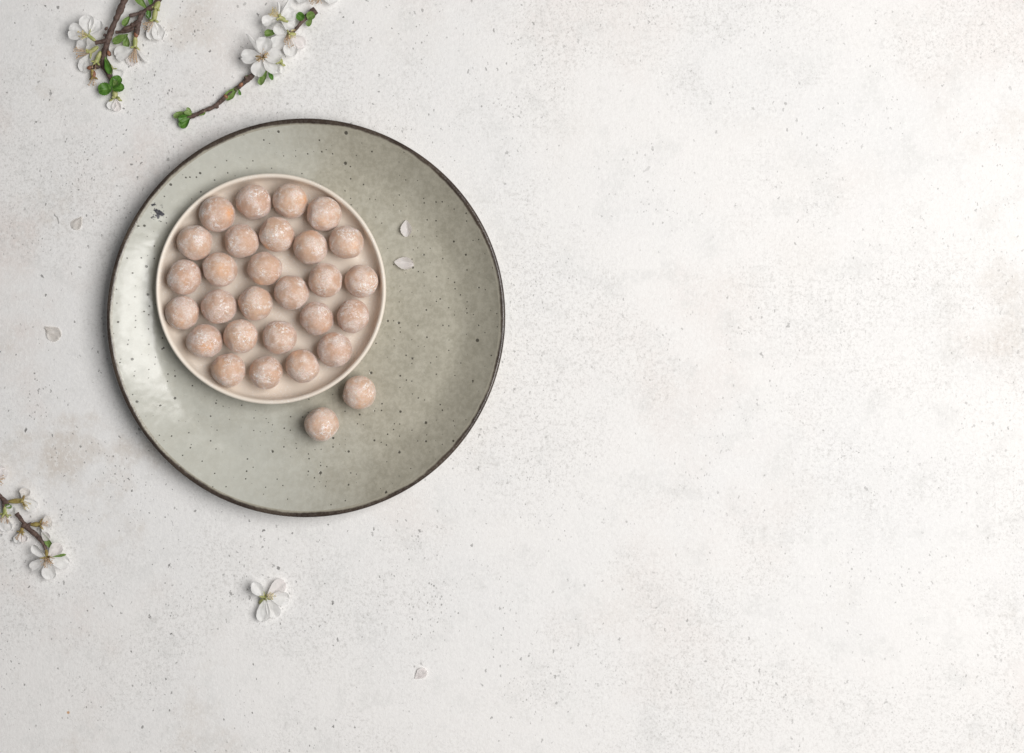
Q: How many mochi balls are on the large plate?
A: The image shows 29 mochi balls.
